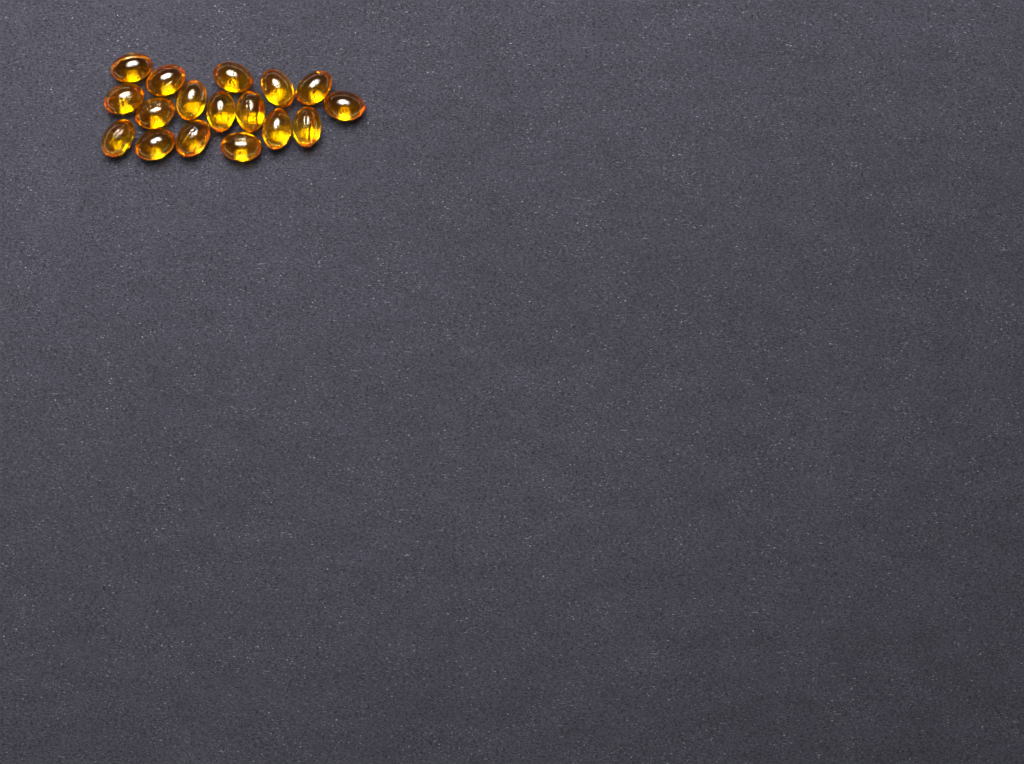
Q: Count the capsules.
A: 17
